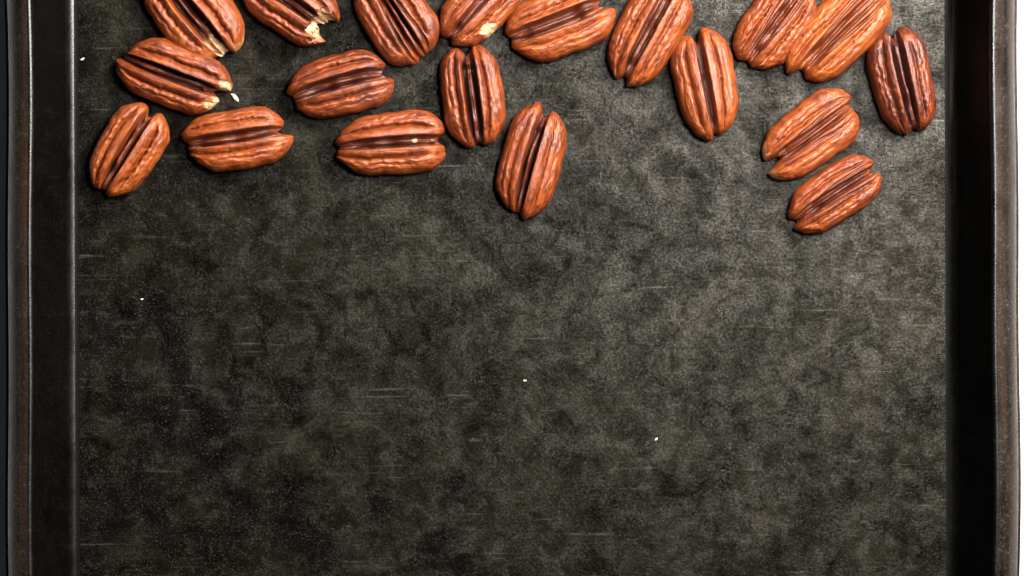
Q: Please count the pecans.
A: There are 19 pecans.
